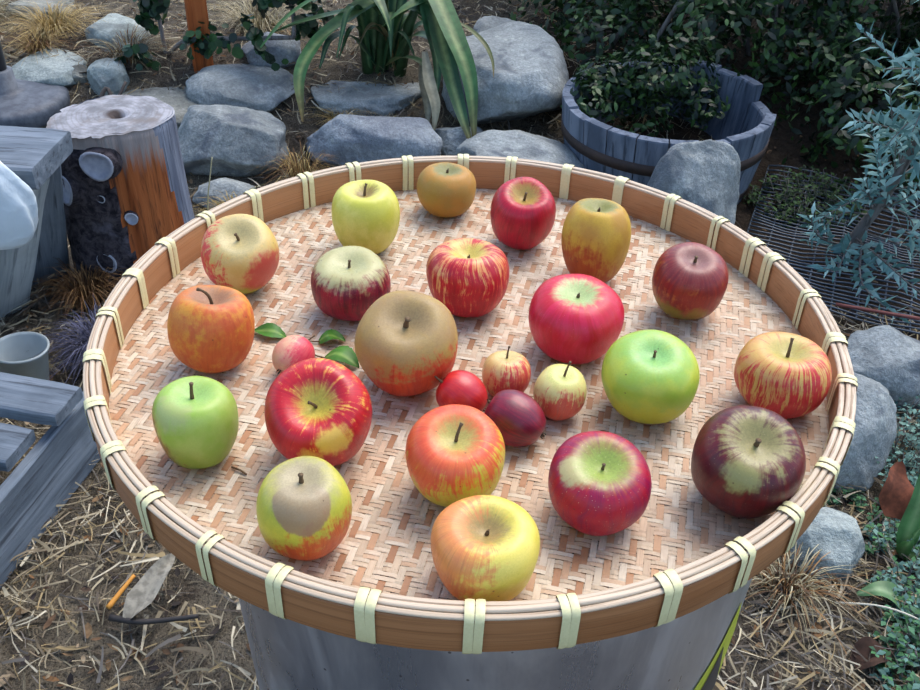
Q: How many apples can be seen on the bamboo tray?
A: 25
